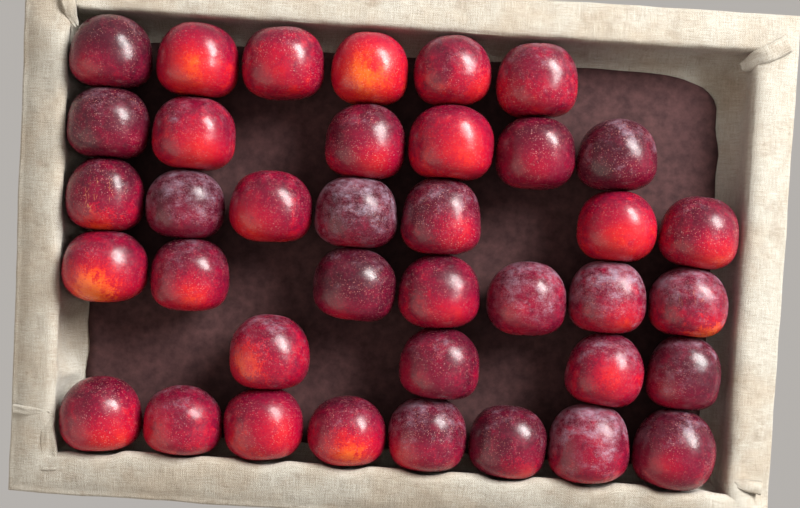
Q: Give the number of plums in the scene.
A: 38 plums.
